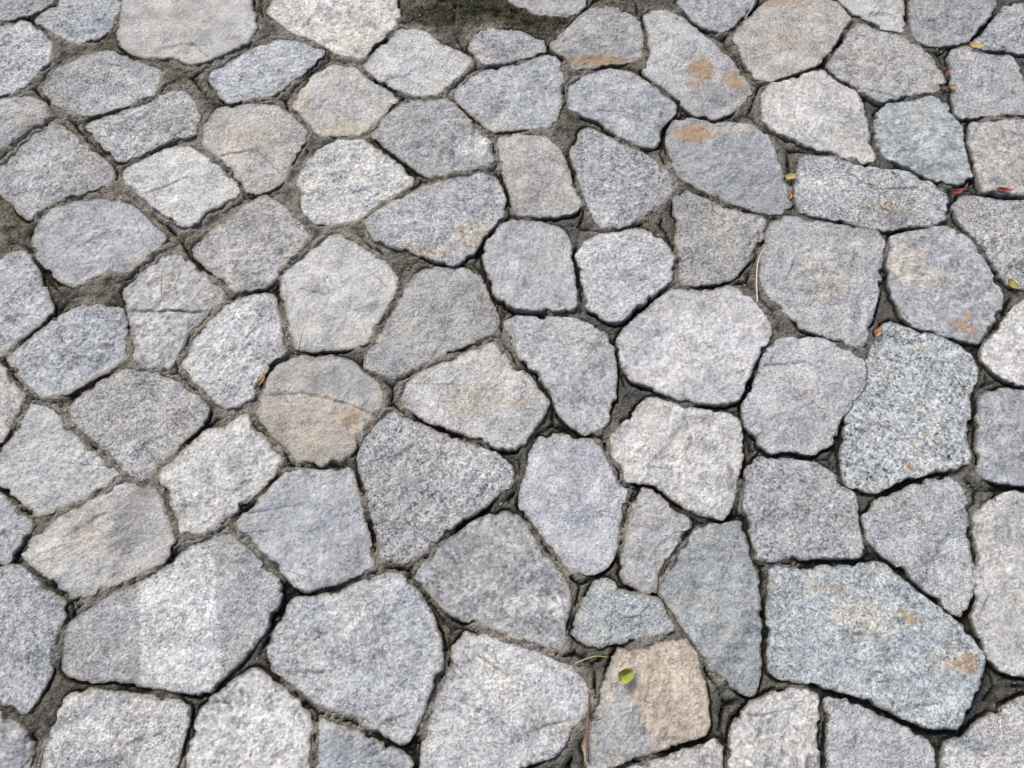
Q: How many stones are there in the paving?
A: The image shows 90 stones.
